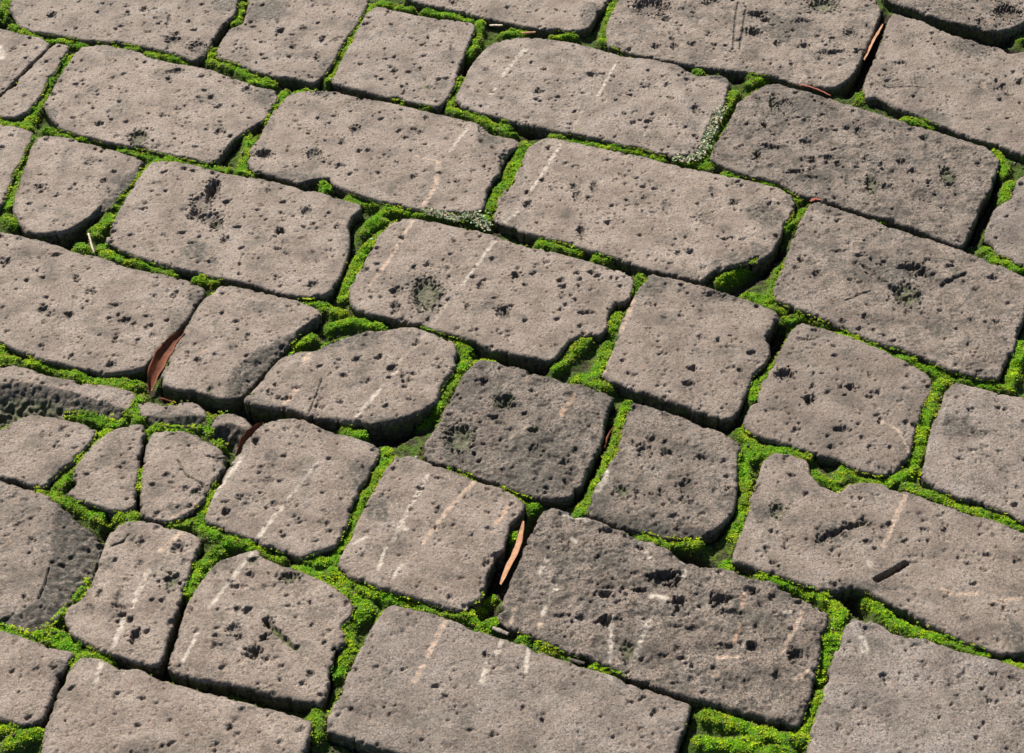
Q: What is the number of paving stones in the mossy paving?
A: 45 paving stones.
